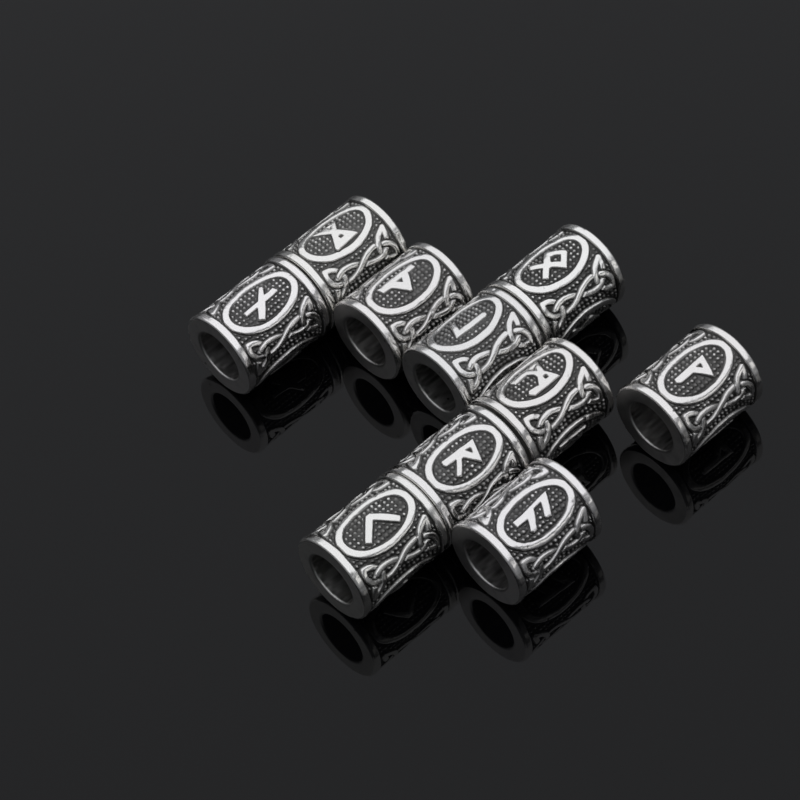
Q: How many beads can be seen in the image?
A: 10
